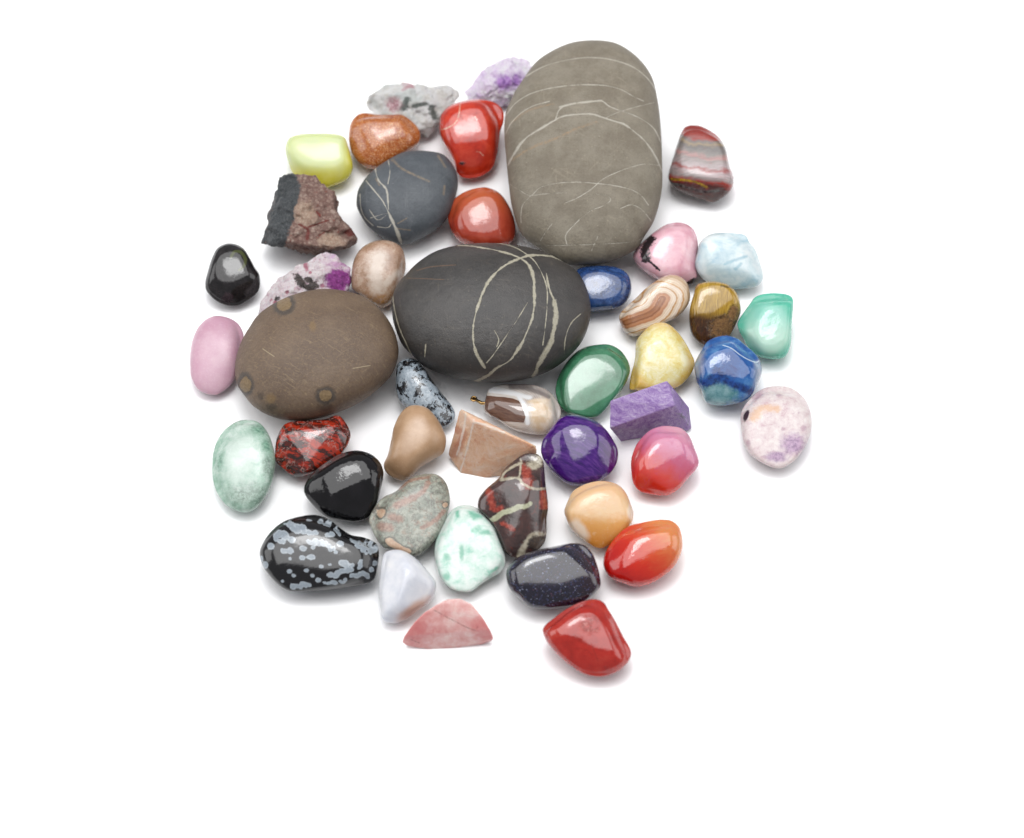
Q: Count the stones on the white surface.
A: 46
